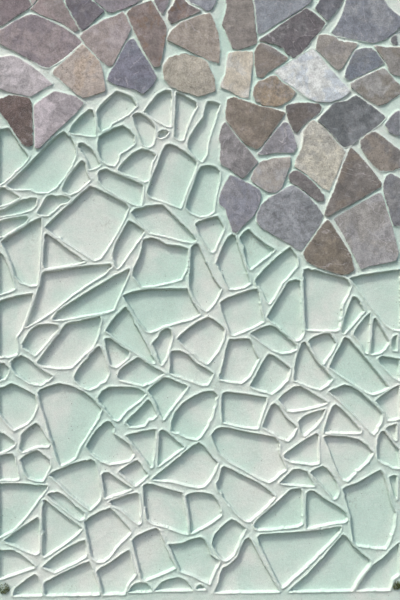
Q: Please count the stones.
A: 48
